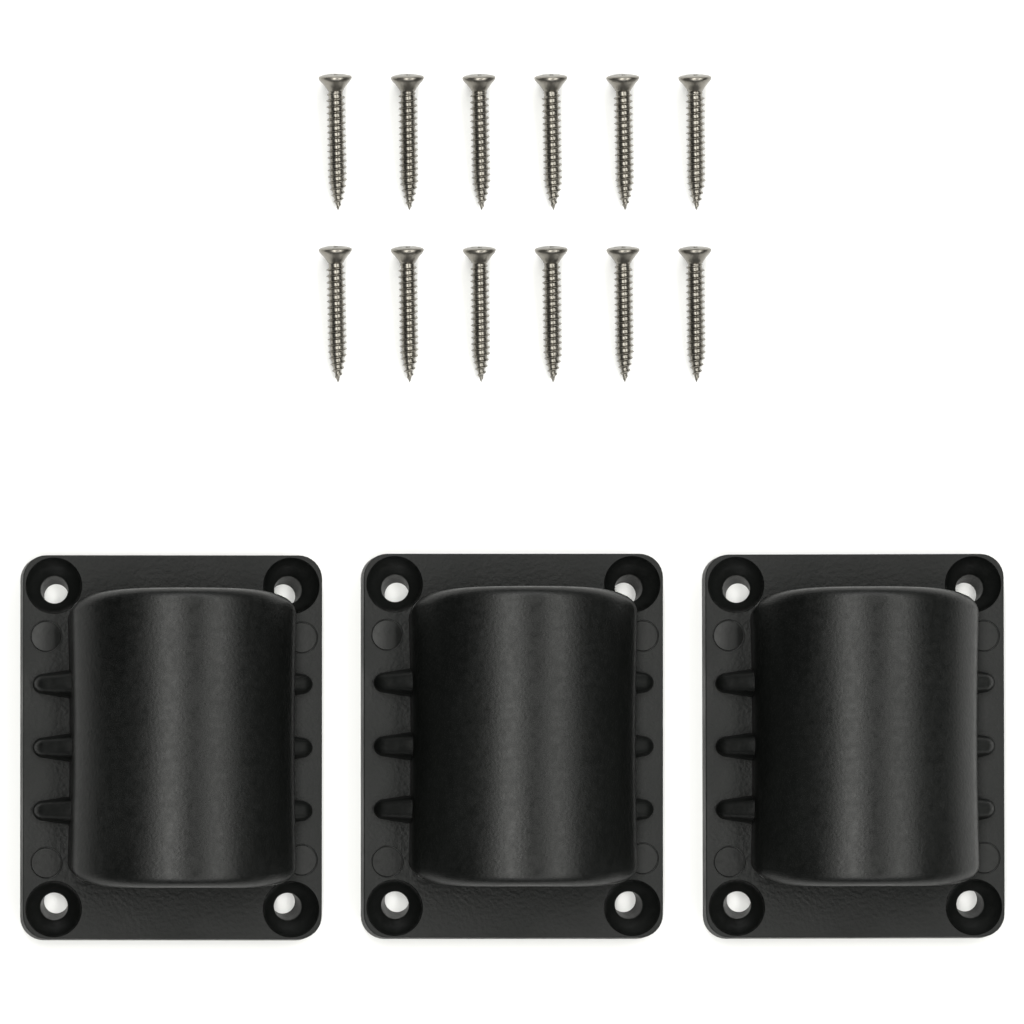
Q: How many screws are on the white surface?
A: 12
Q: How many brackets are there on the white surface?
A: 3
